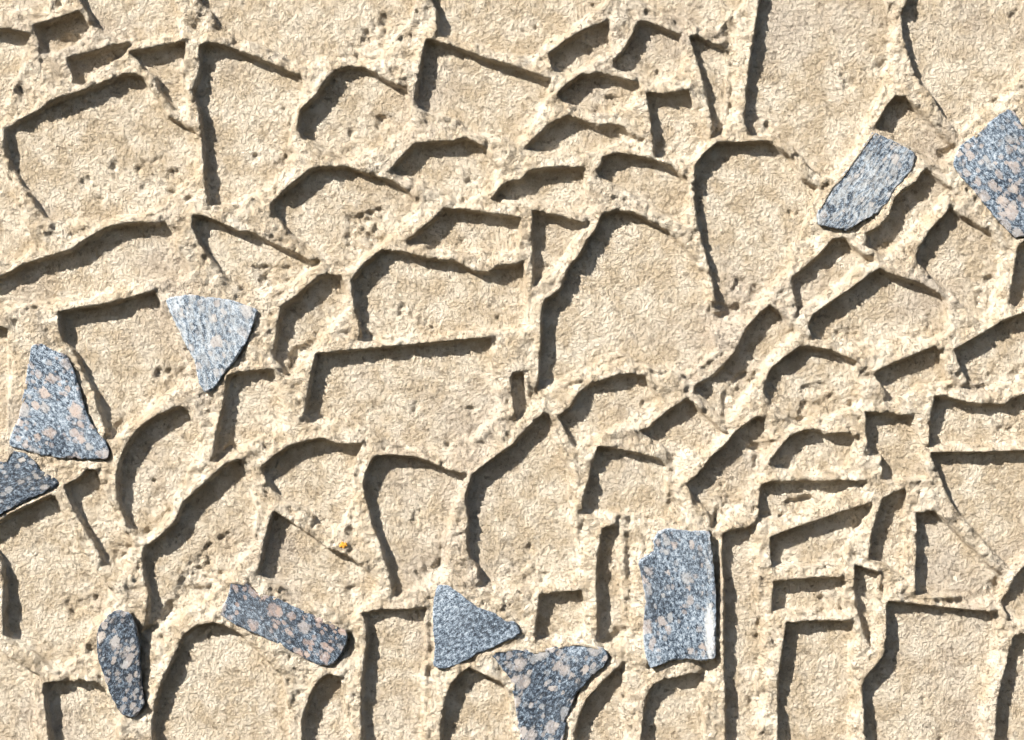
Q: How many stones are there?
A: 10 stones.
